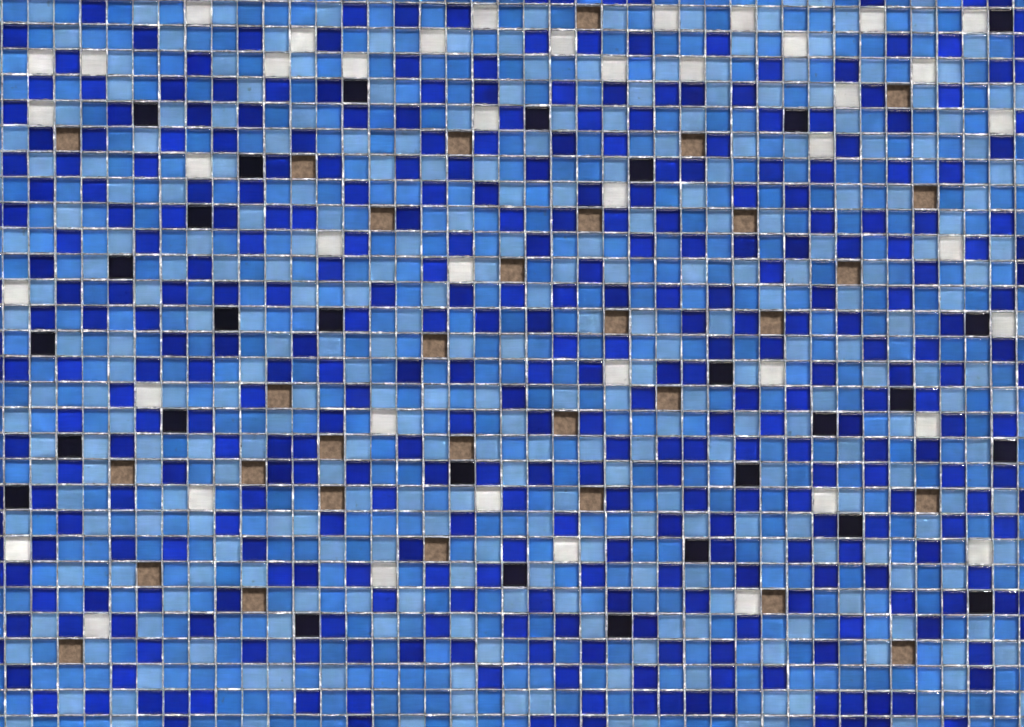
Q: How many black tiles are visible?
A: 28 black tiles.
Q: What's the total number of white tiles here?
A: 43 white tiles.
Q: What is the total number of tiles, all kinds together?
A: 71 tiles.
